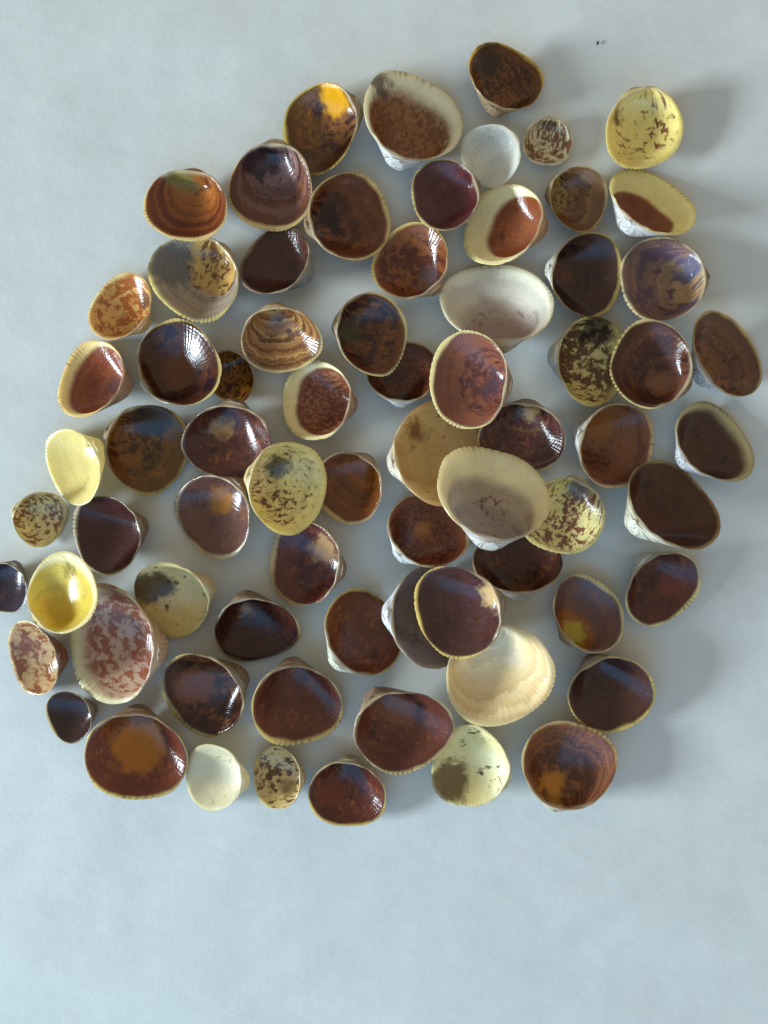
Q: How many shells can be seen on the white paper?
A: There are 72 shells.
